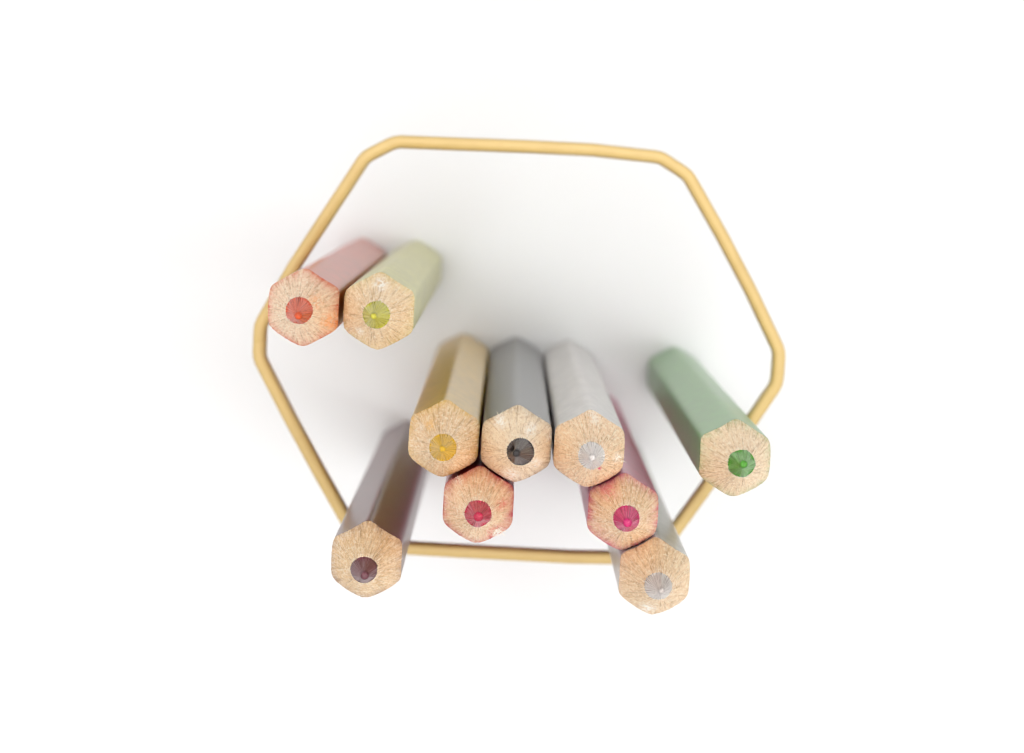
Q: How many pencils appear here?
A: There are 10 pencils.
